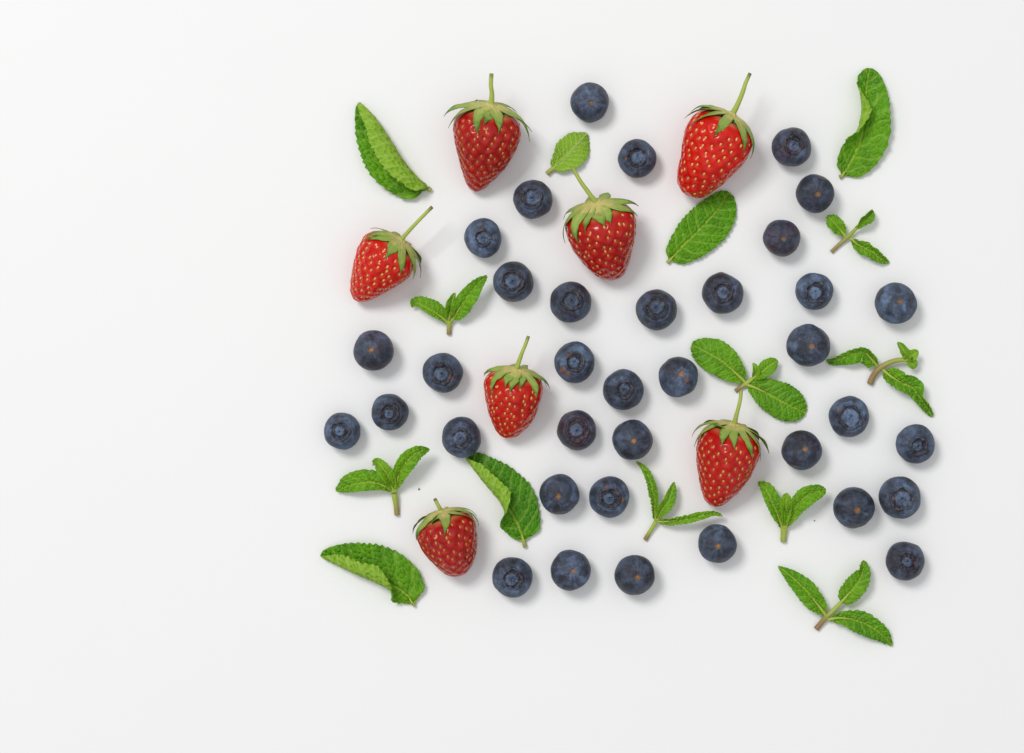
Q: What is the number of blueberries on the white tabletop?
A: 36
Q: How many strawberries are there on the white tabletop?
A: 7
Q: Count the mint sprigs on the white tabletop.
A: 8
